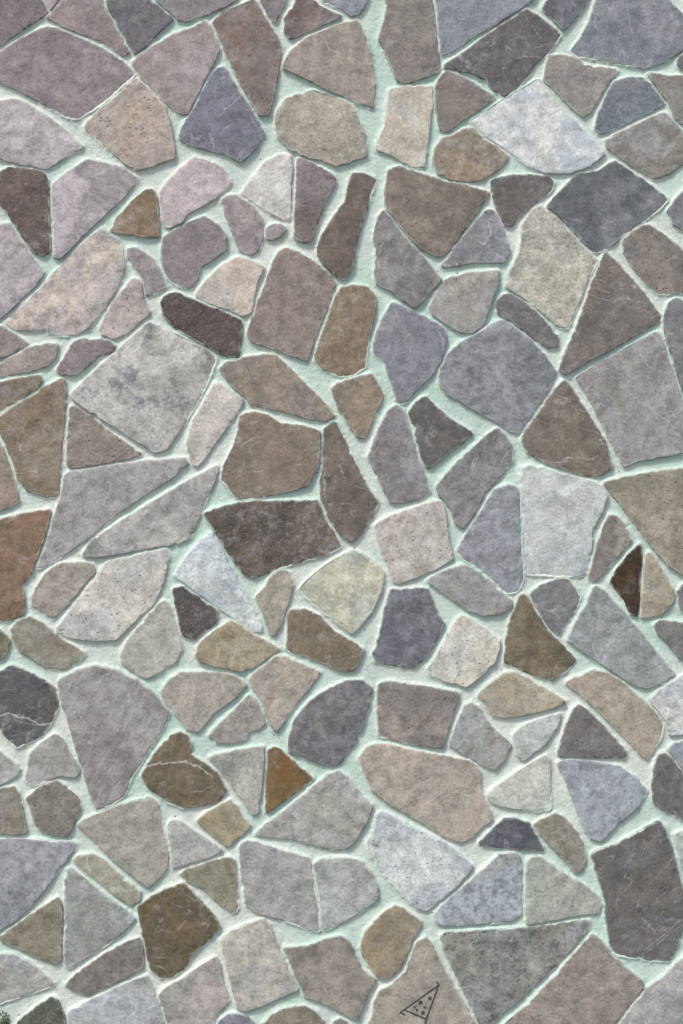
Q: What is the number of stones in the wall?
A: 169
